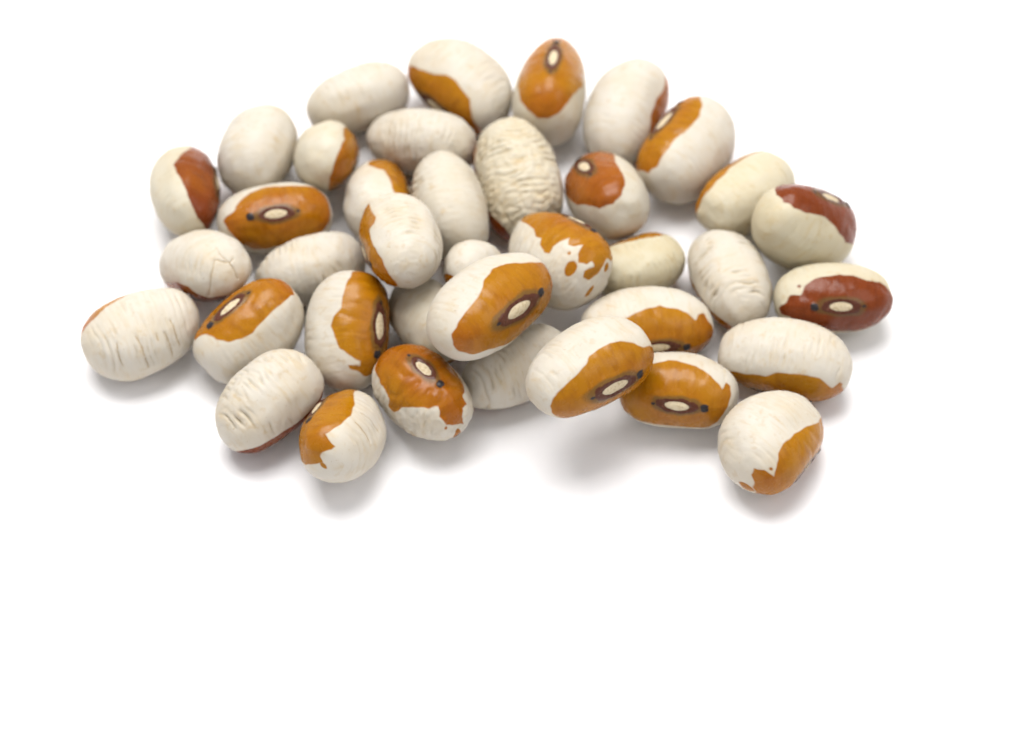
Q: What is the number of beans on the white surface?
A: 38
